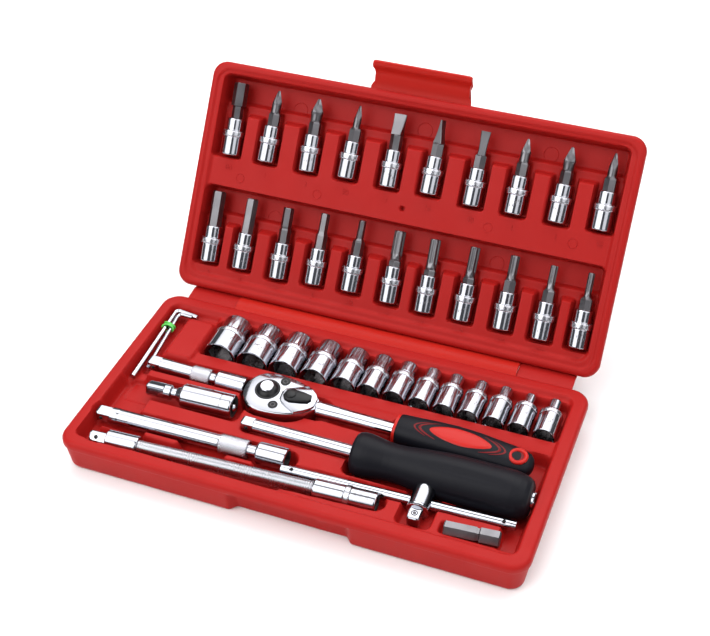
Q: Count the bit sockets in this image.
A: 21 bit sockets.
